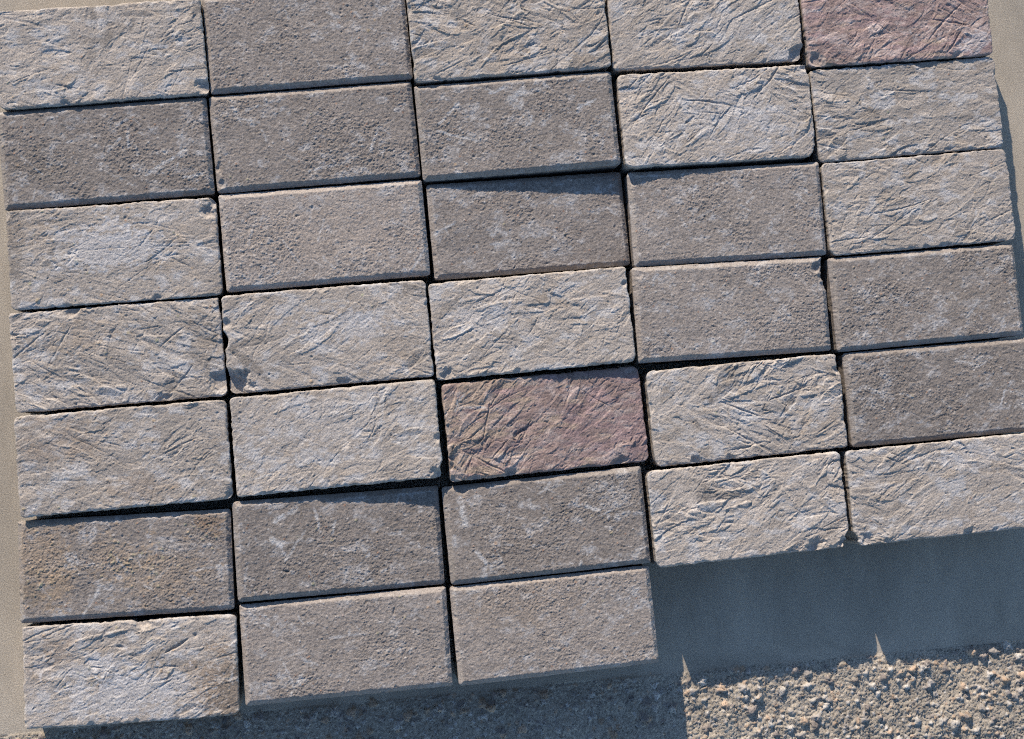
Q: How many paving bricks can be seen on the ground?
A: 33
